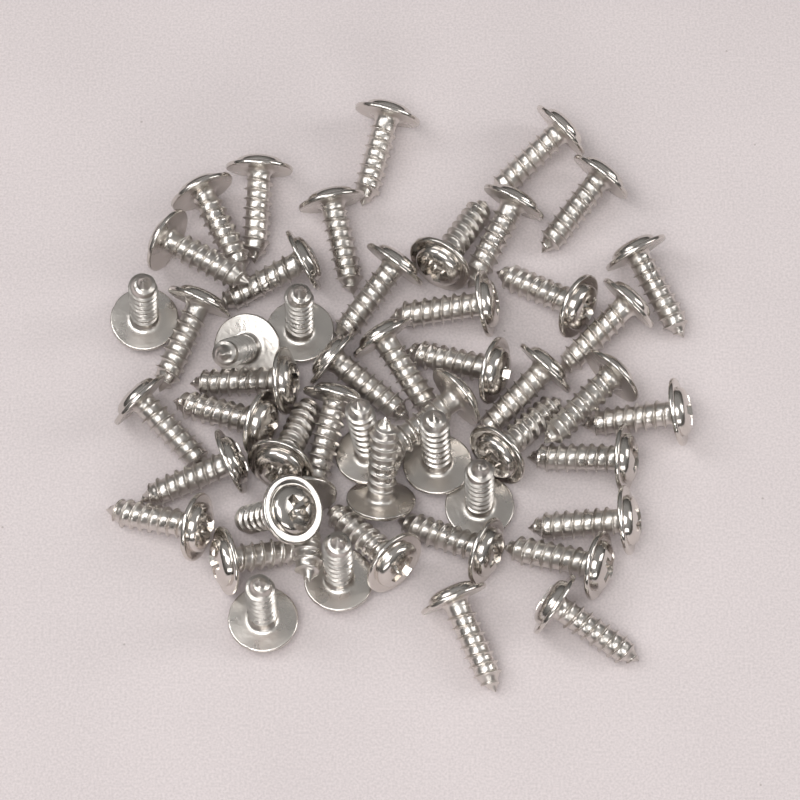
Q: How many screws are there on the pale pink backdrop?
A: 50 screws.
